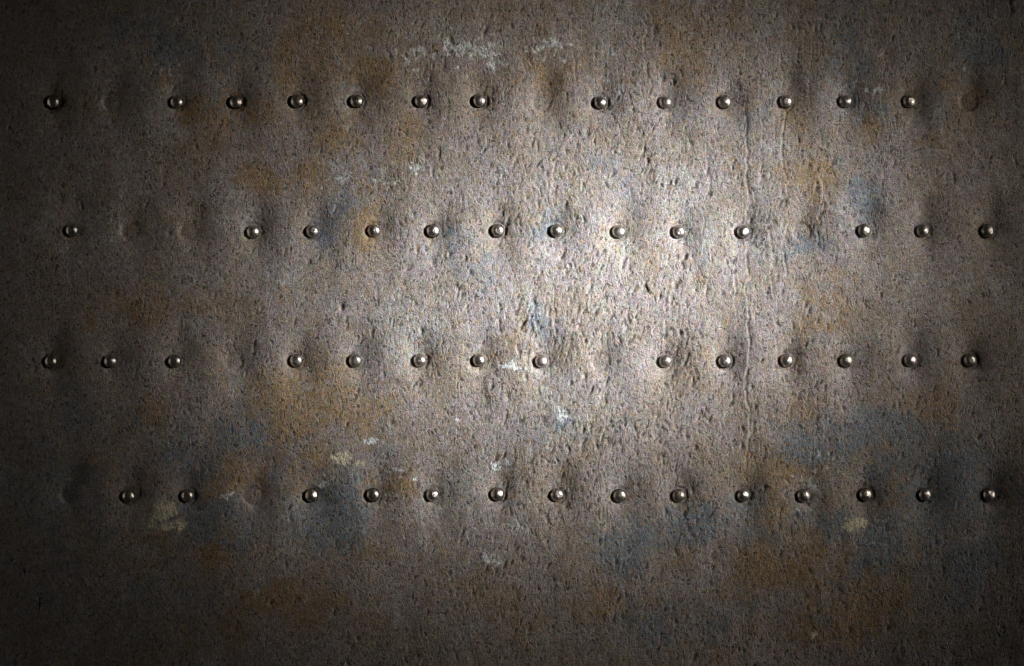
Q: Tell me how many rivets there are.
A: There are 54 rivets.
